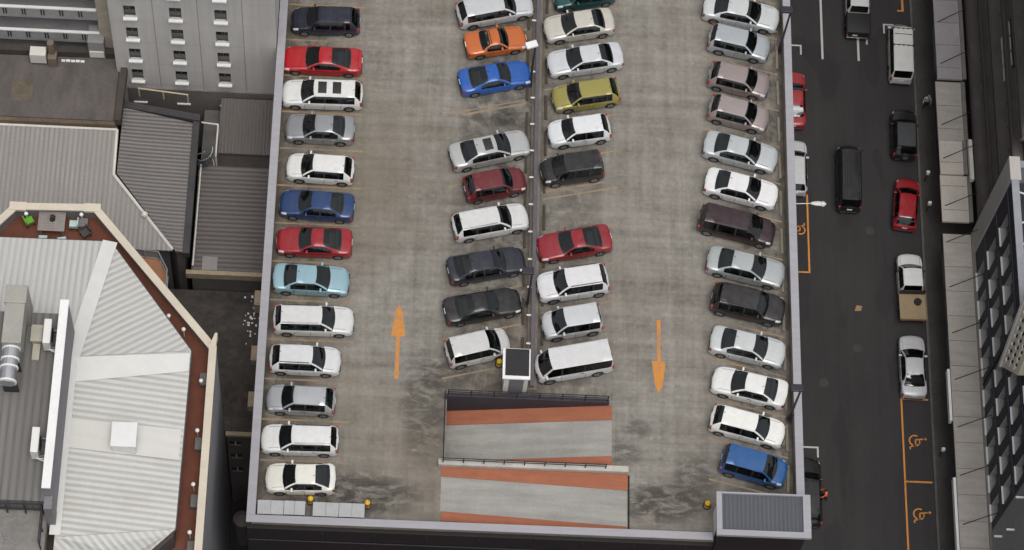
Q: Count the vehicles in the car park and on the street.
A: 55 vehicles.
